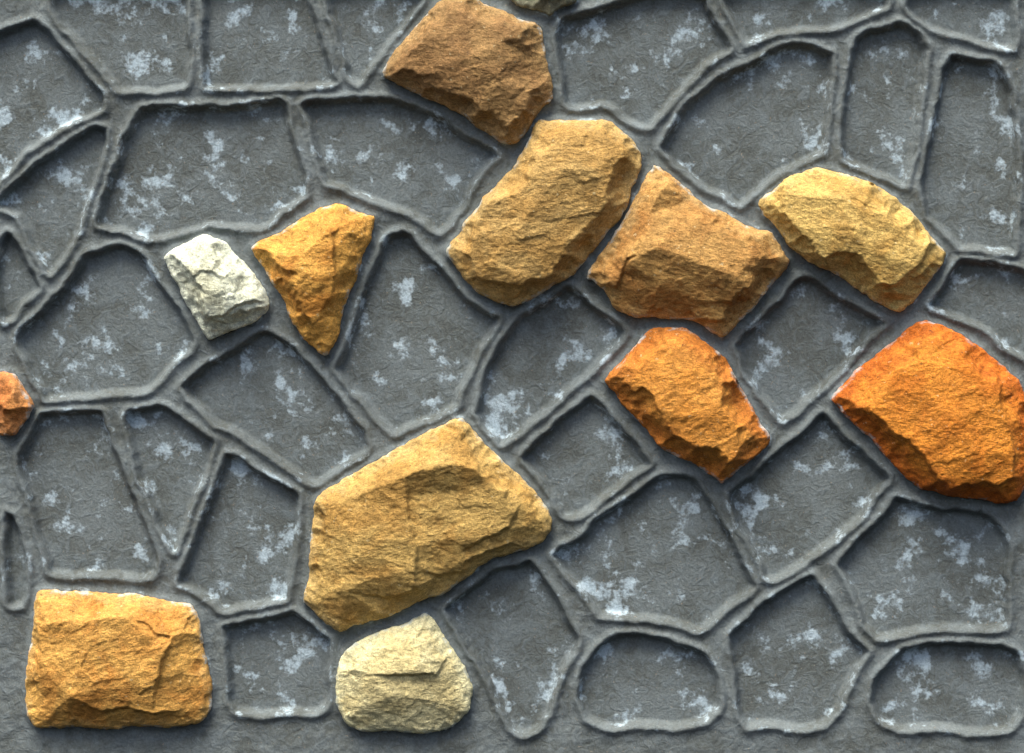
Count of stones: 13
